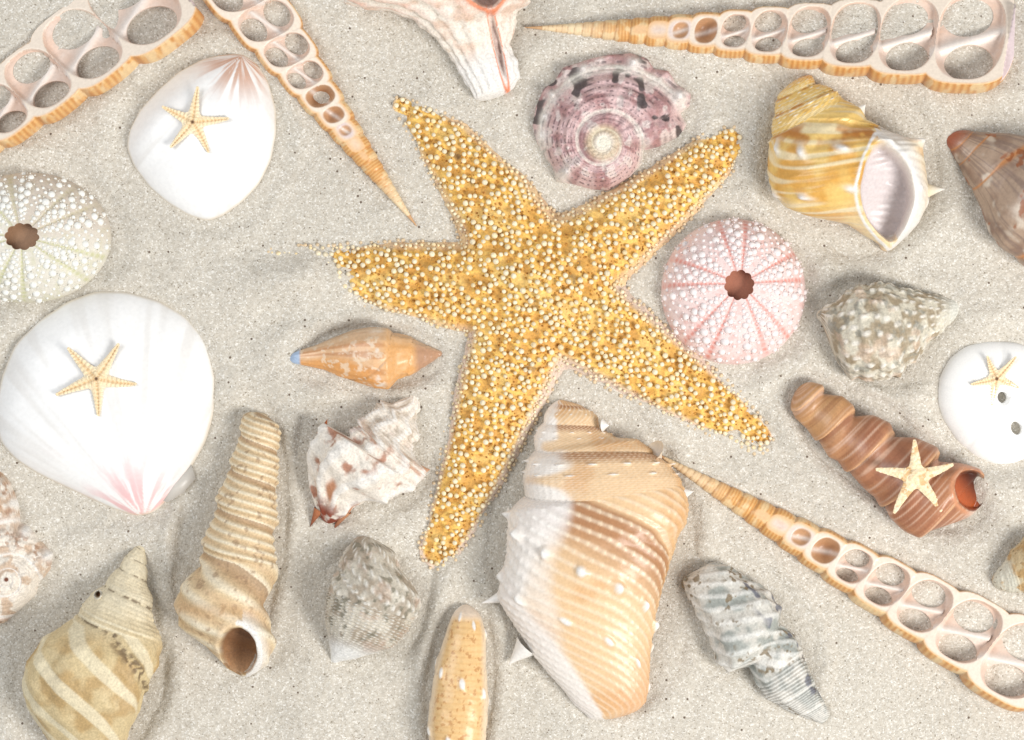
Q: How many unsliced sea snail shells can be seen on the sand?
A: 16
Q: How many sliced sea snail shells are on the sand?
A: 4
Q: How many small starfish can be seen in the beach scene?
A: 4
